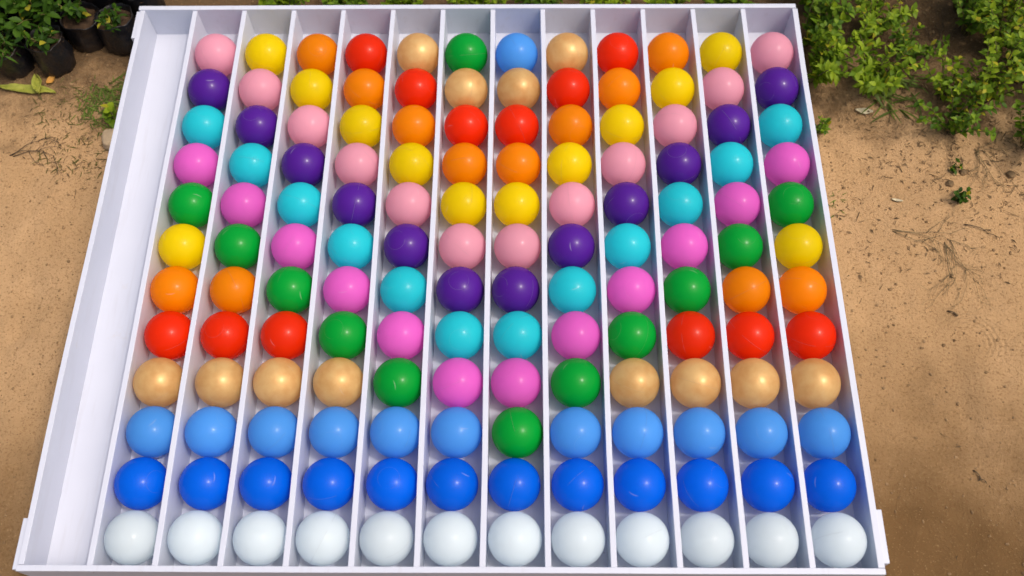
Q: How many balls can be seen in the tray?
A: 144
